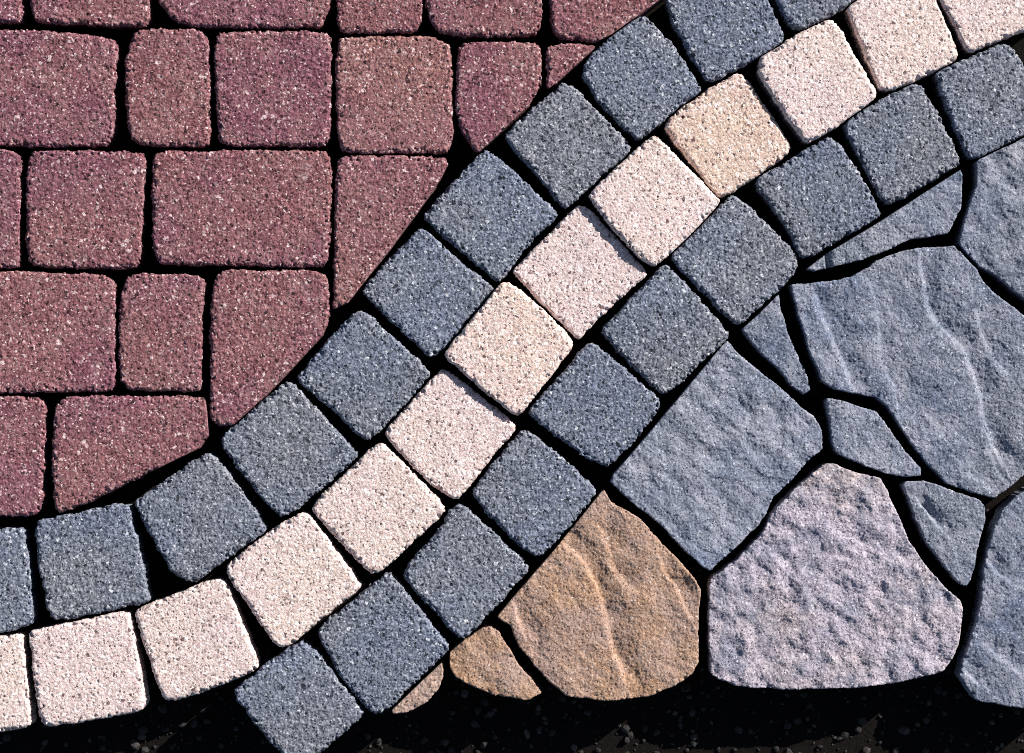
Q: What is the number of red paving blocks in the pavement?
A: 21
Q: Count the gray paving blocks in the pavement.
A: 21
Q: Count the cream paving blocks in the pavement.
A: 13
